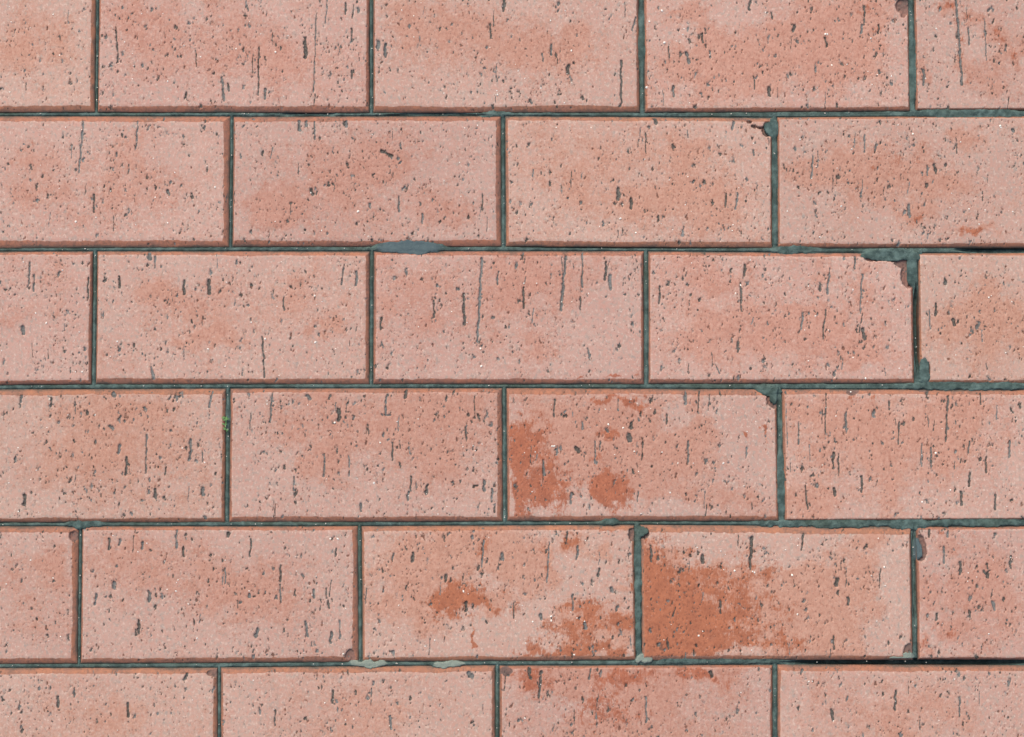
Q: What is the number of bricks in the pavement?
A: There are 27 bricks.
